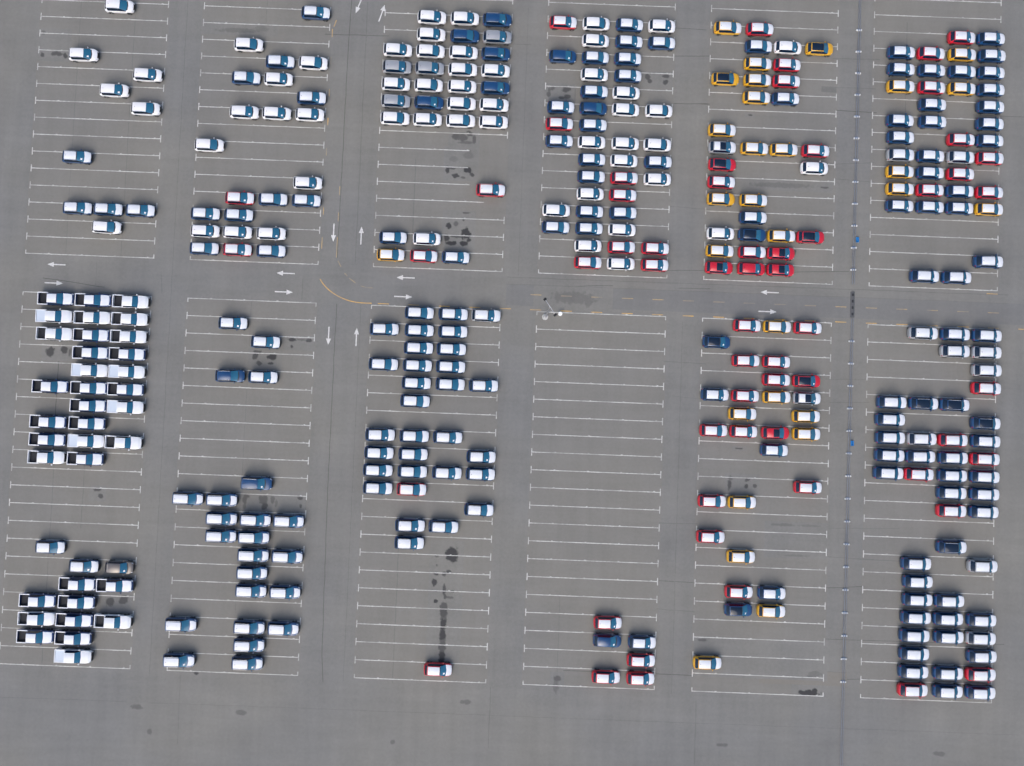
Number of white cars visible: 55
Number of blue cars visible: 163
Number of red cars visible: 59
